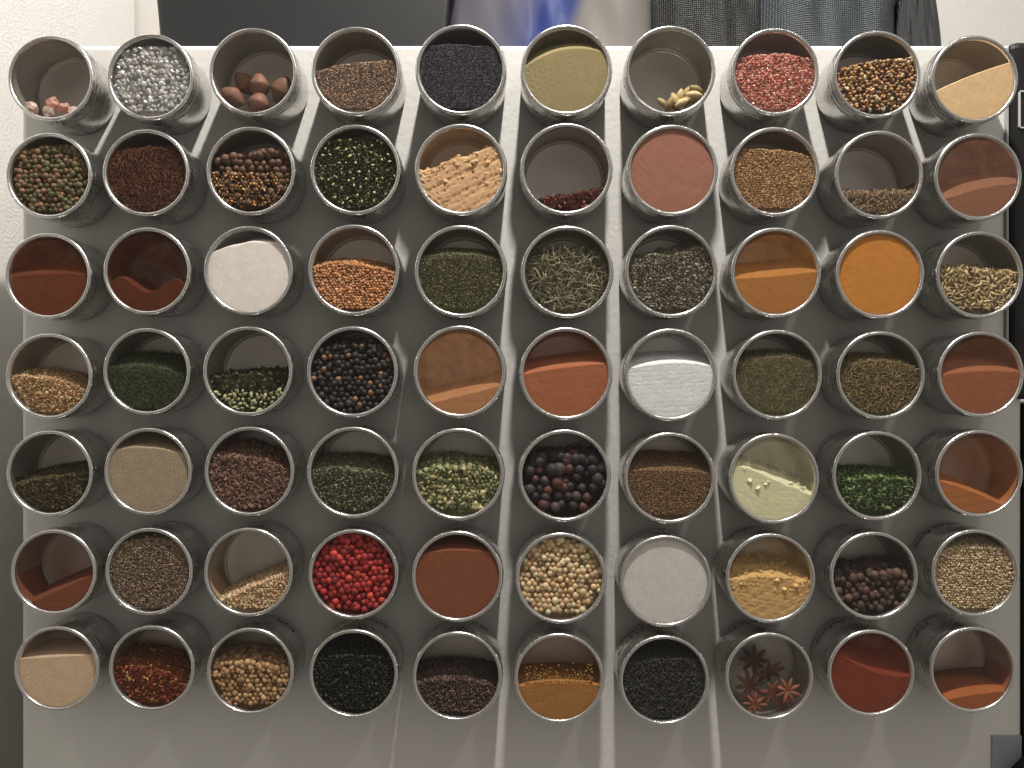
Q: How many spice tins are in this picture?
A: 70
